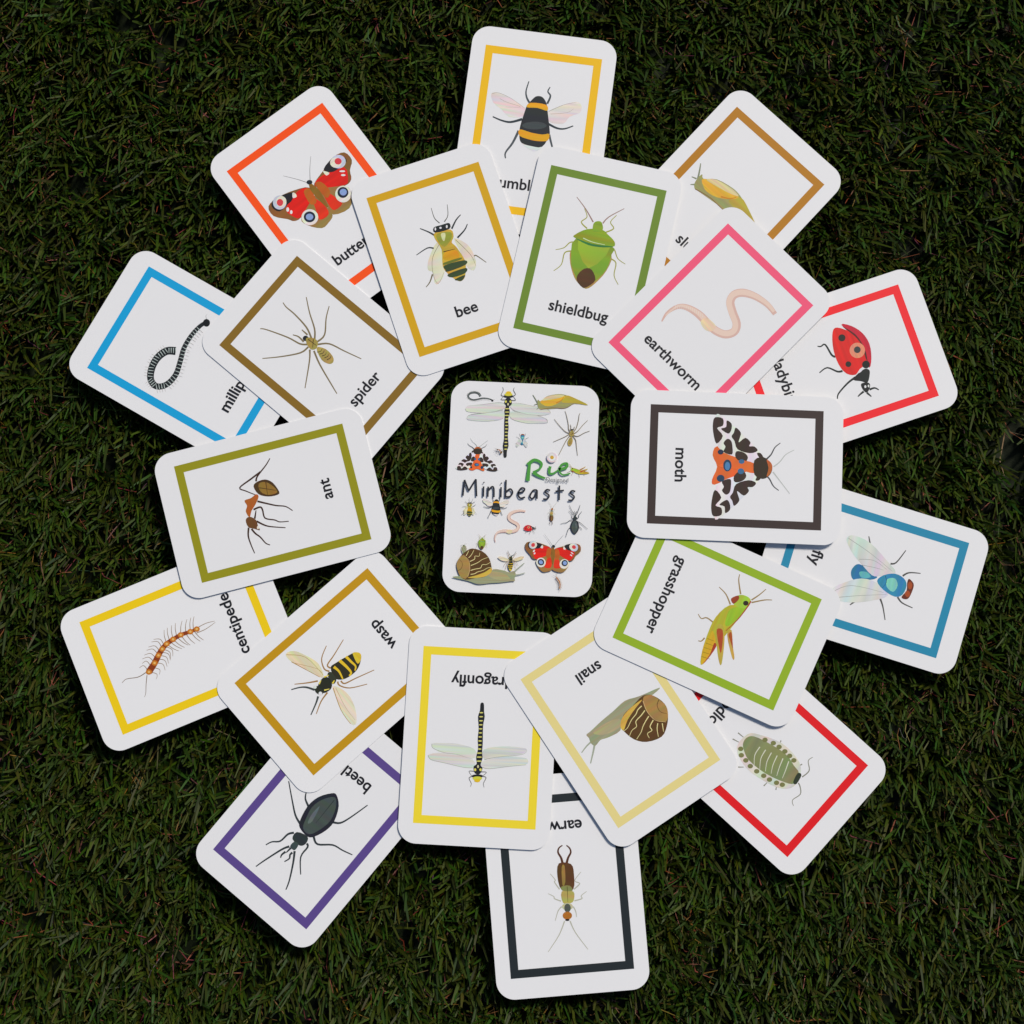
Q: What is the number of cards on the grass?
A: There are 21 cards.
